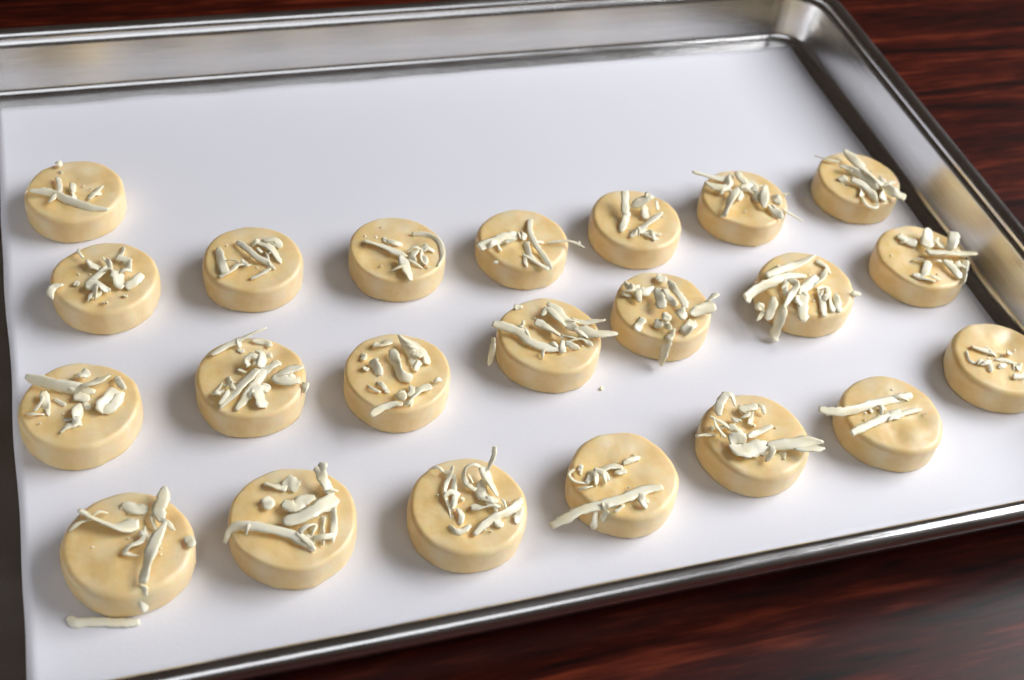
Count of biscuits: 22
